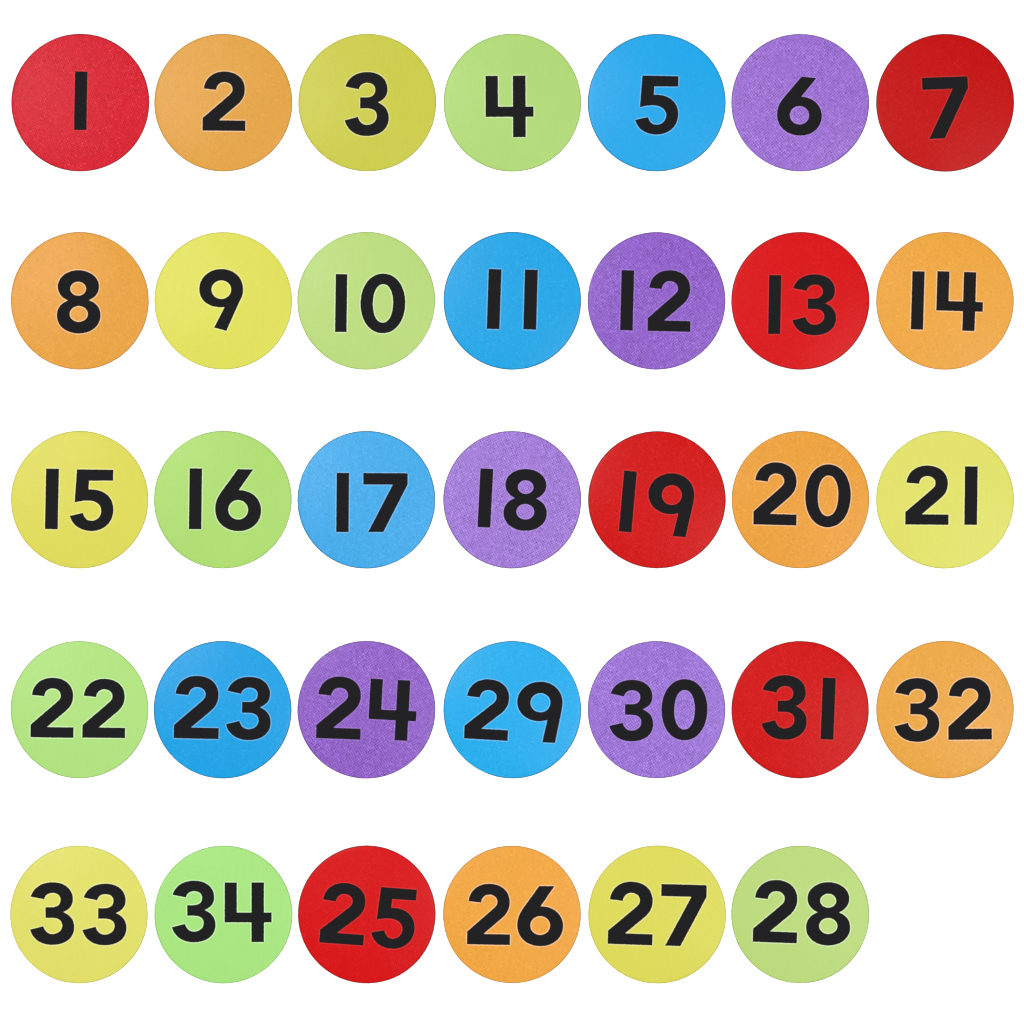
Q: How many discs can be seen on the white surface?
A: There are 34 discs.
